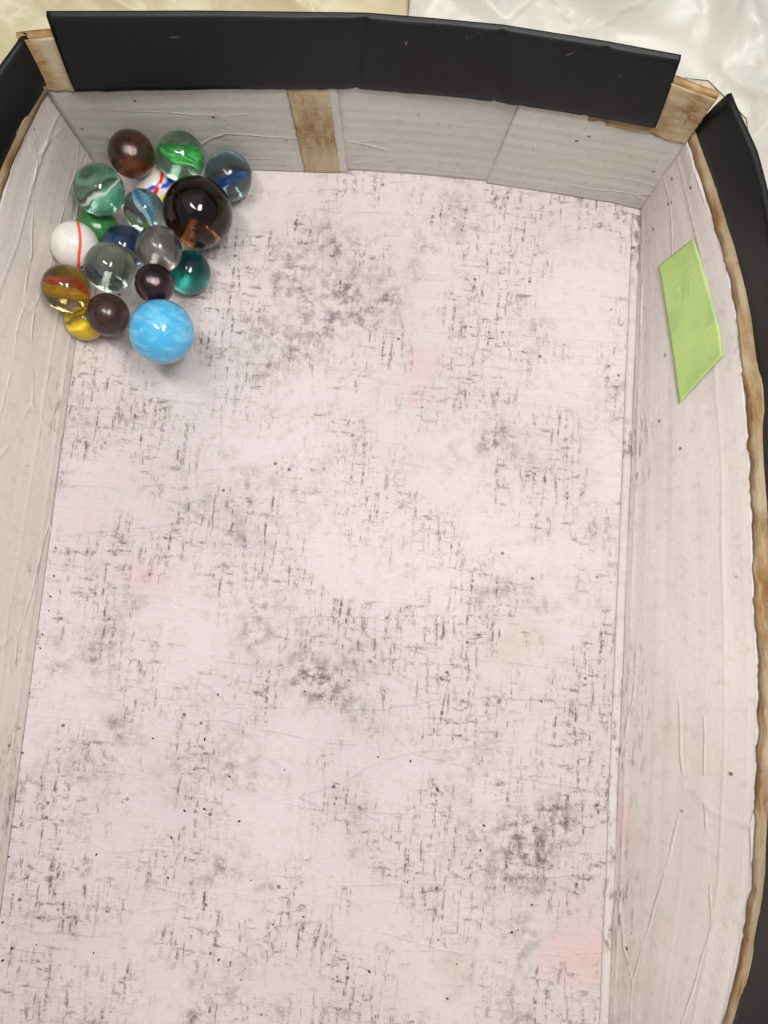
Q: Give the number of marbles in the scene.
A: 18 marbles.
